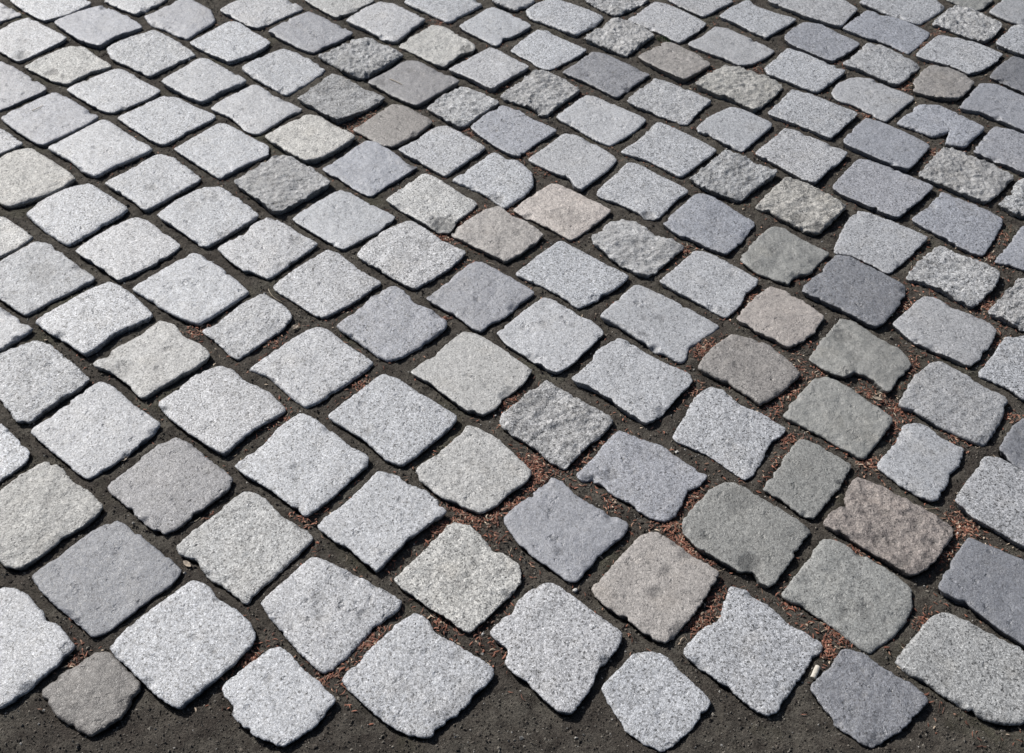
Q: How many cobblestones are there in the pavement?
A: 163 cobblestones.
